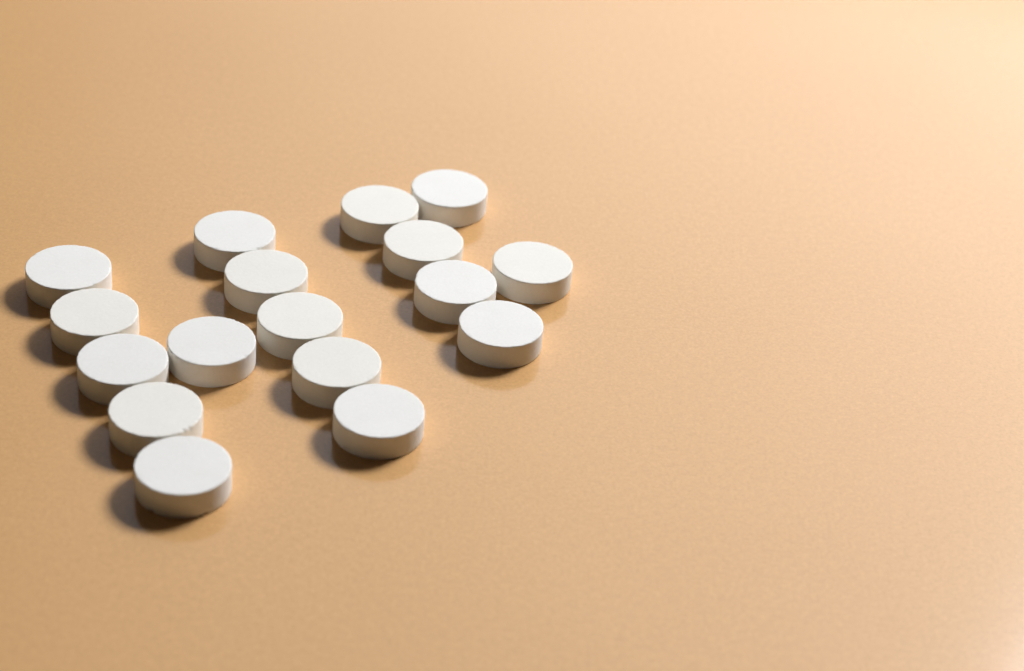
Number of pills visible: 17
